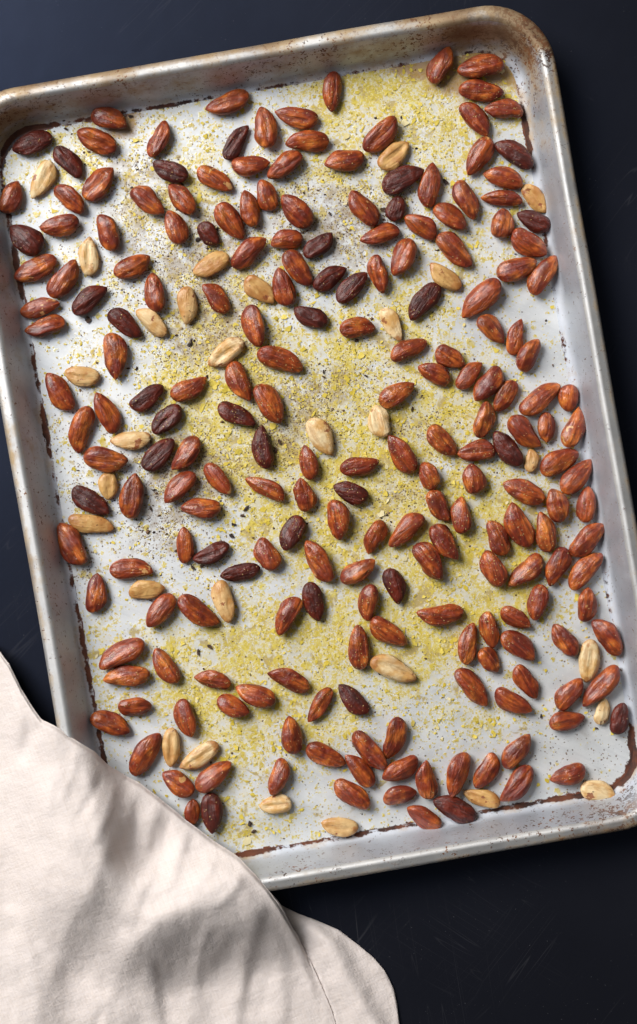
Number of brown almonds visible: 179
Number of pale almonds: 29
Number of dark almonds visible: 34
